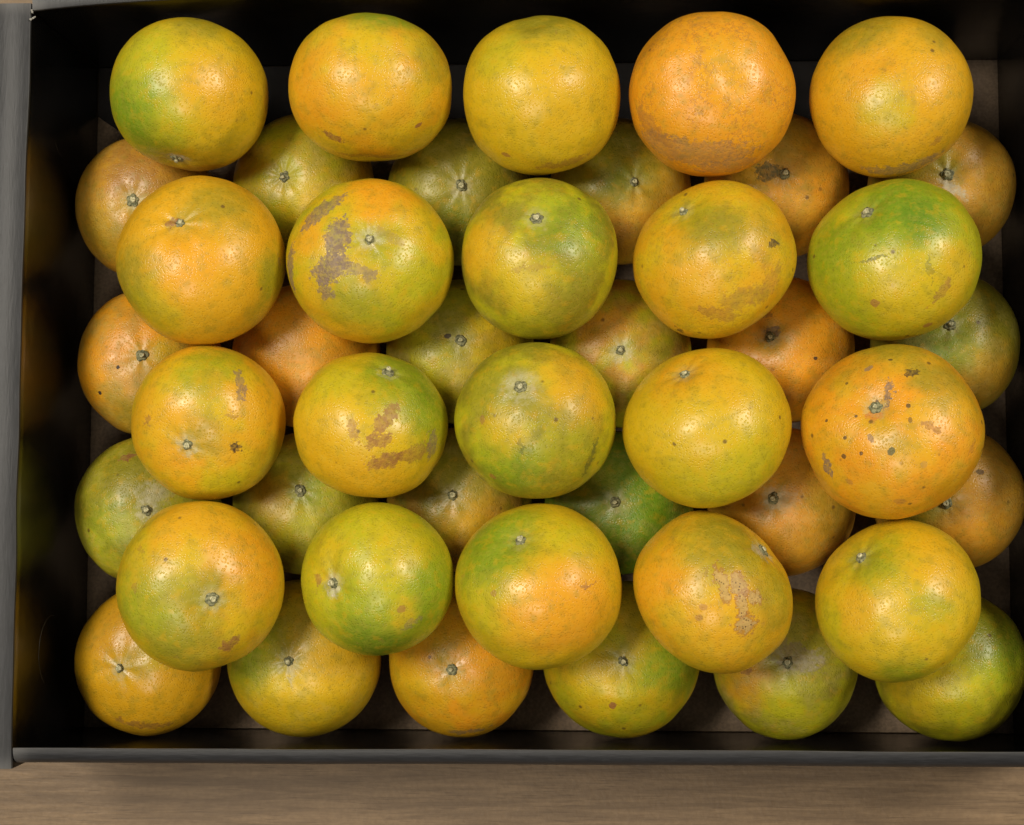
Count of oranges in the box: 44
